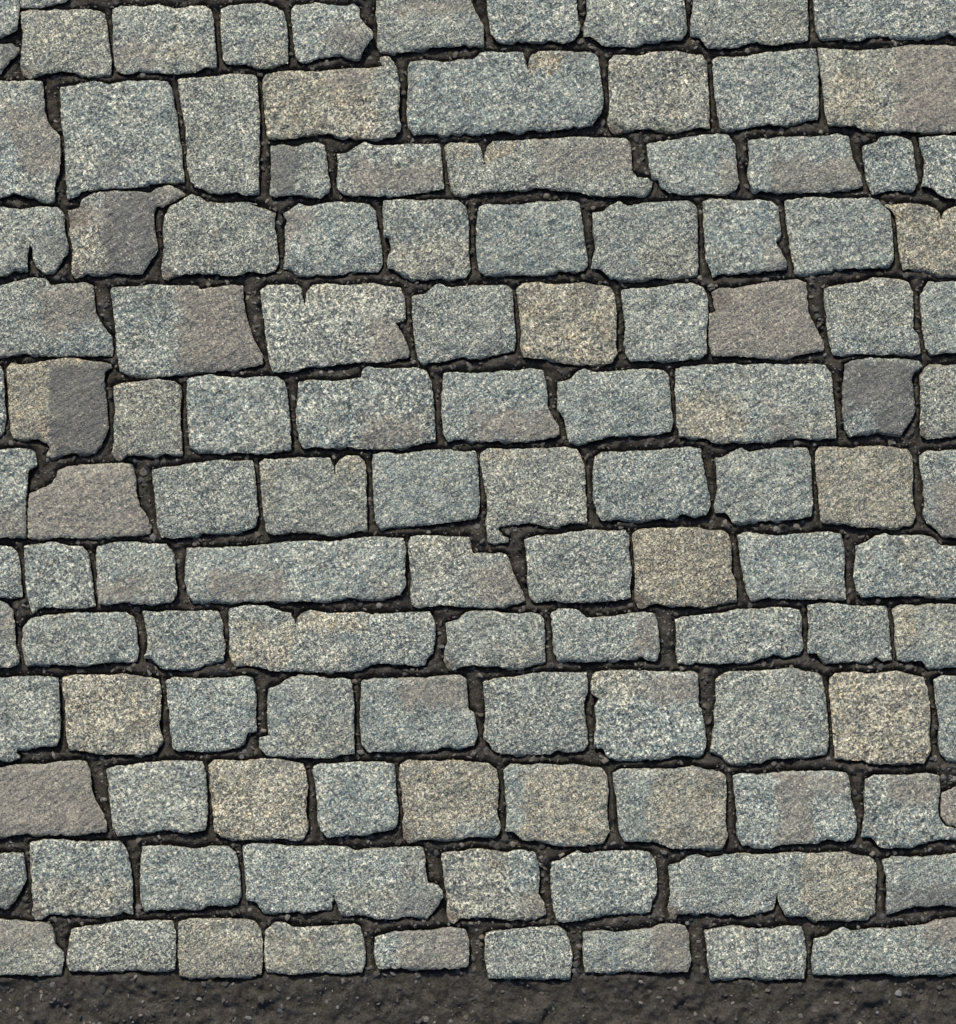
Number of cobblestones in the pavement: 121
